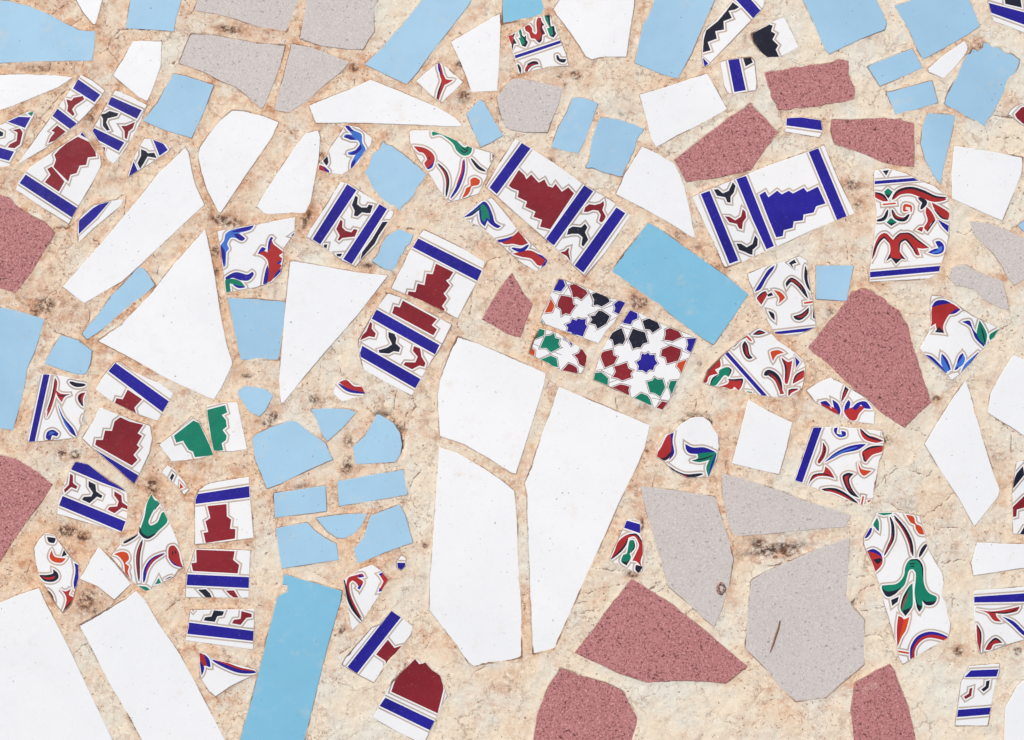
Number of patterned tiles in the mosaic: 56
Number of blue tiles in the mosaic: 34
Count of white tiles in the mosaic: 26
